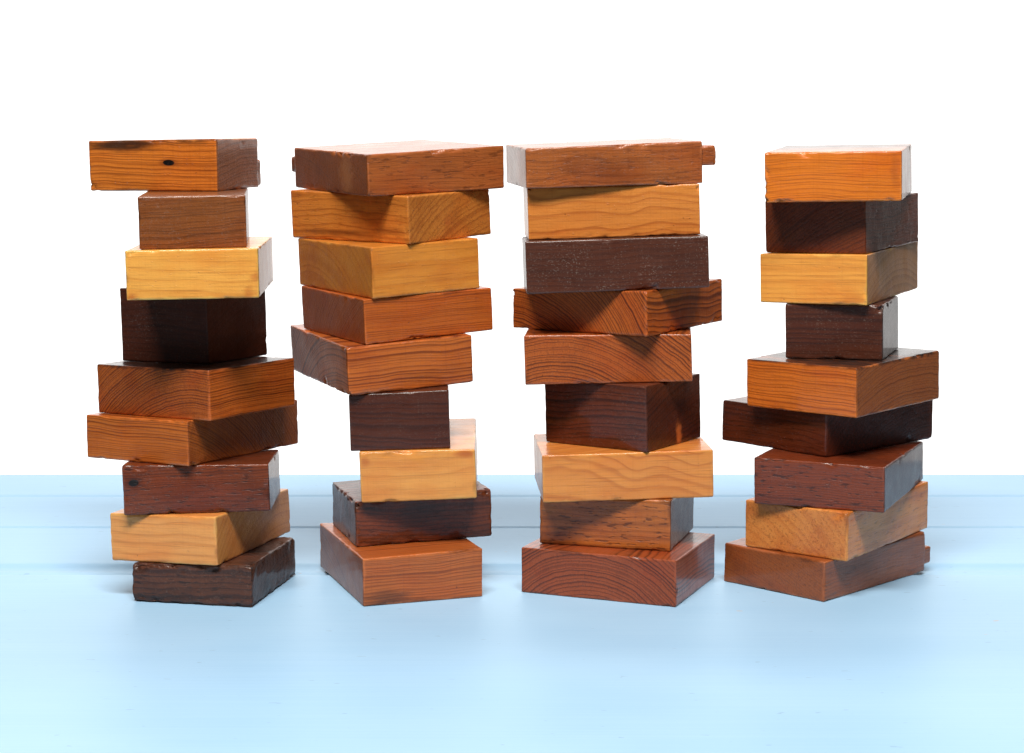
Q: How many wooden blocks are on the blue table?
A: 36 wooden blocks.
